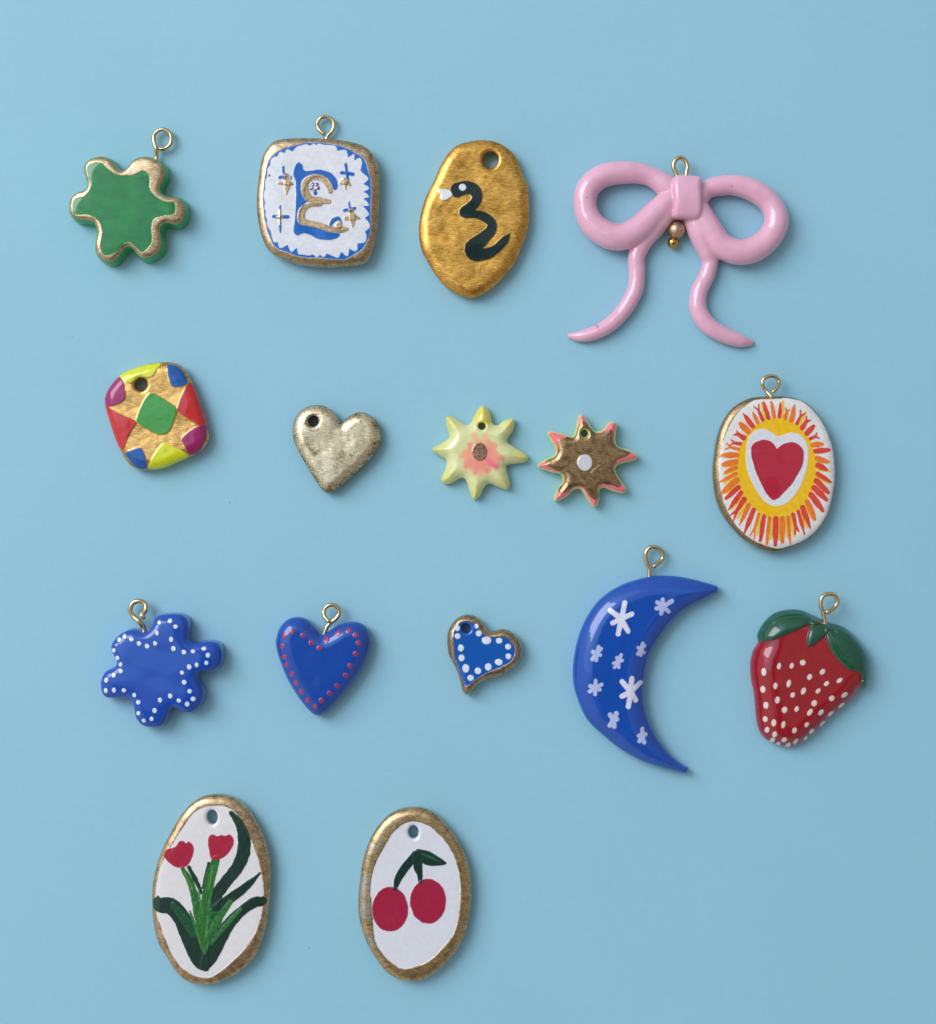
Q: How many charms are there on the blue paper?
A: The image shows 16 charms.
